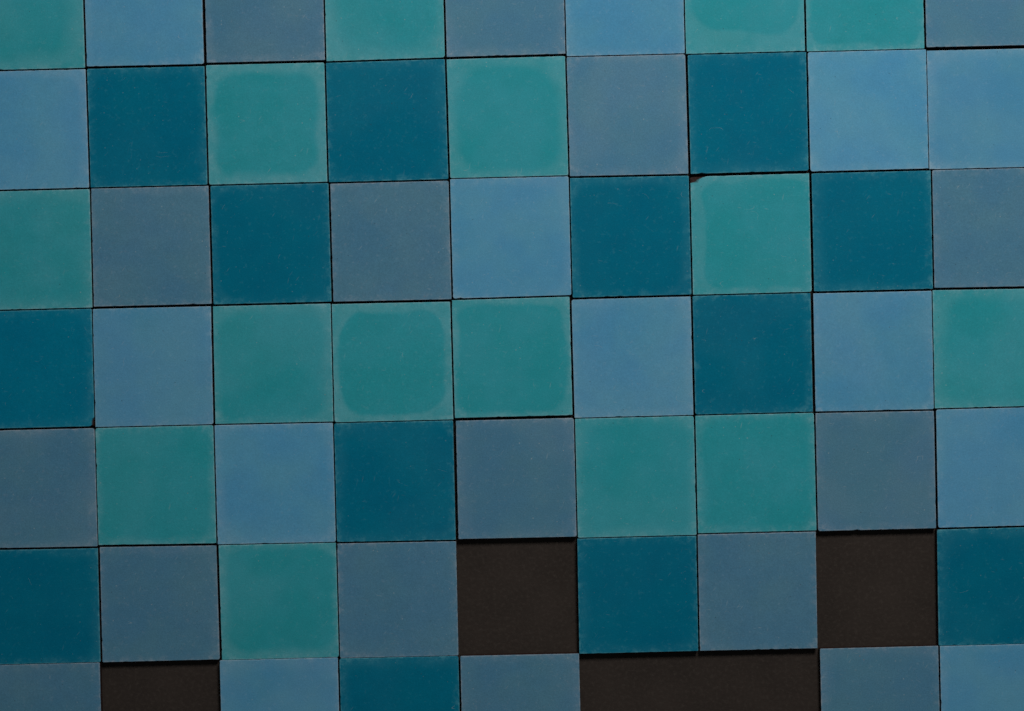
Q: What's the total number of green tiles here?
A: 16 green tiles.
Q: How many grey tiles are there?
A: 16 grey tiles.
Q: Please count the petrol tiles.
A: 13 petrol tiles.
